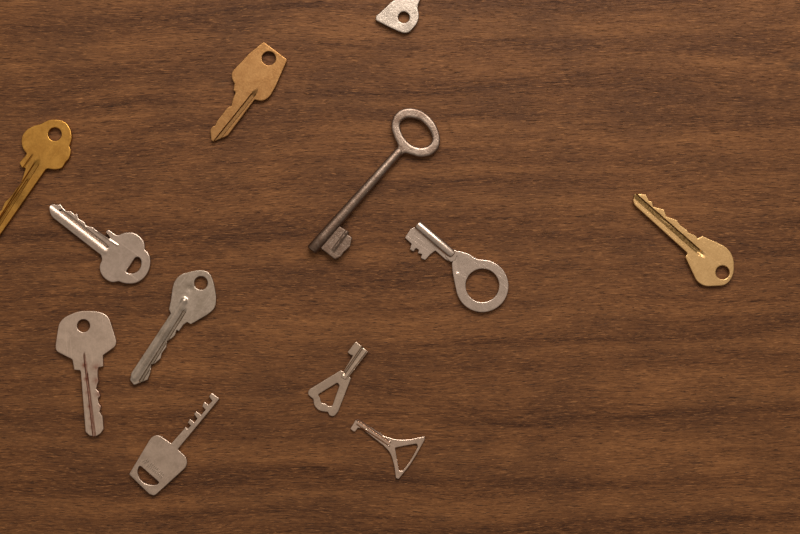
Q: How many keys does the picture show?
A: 12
